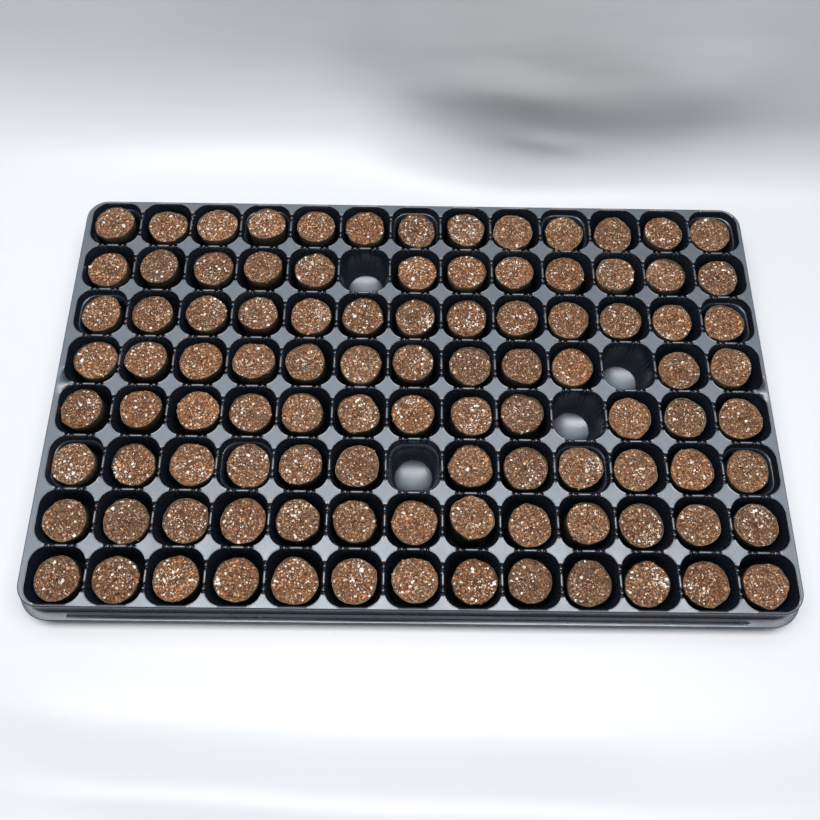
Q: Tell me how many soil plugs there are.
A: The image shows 100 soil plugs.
